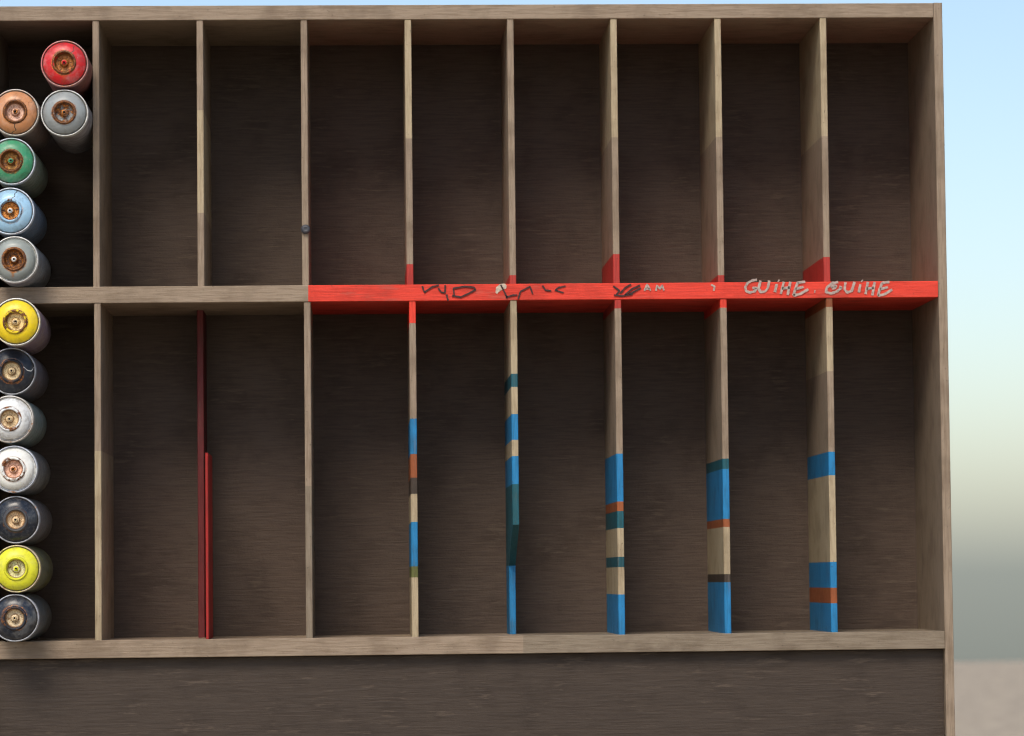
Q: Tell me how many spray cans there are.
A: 13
